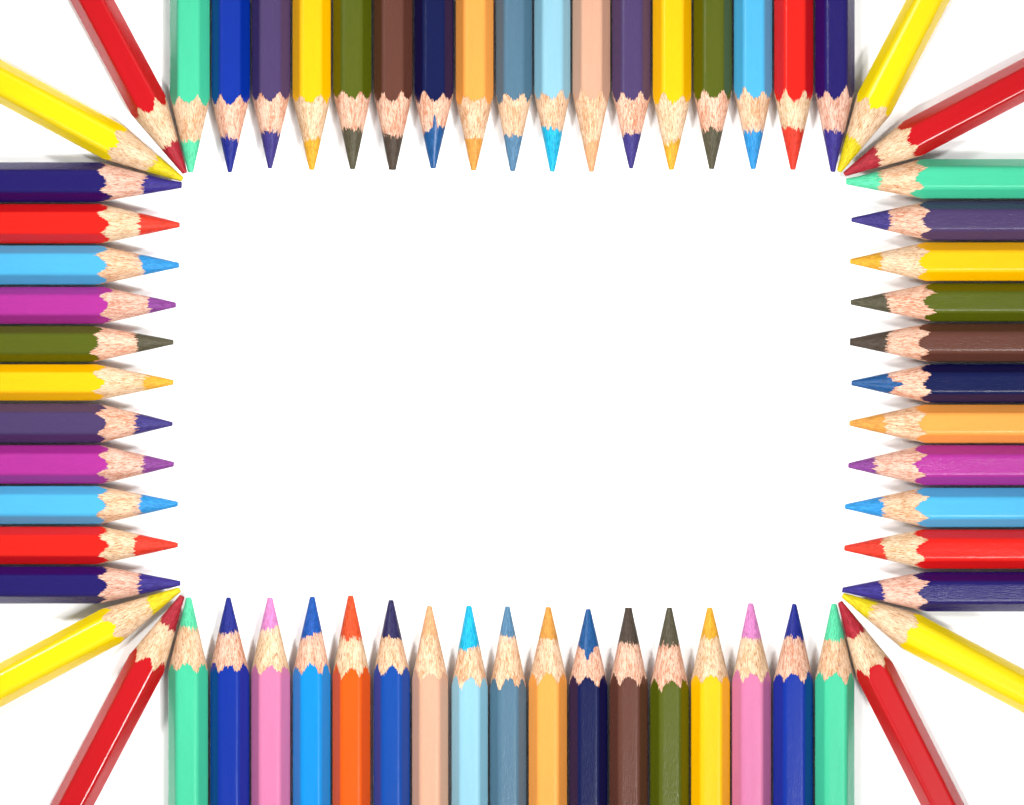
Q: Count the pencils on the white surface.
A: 64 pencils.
